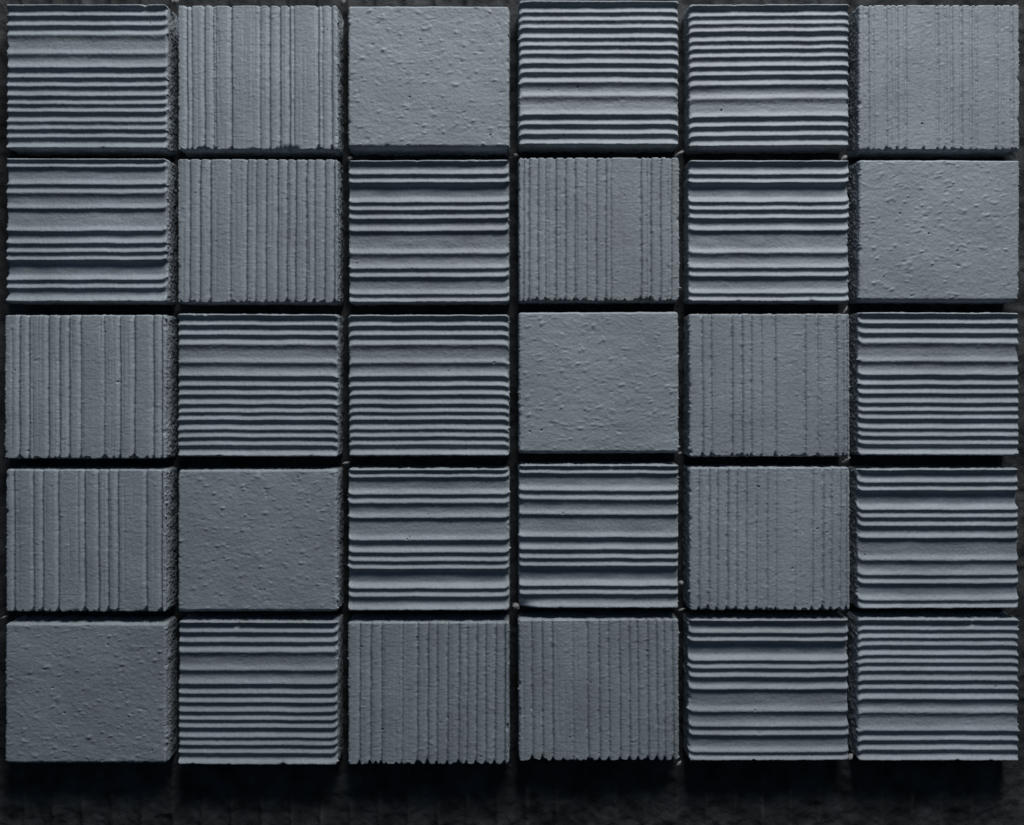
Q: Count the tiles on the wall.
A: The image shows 30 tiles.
